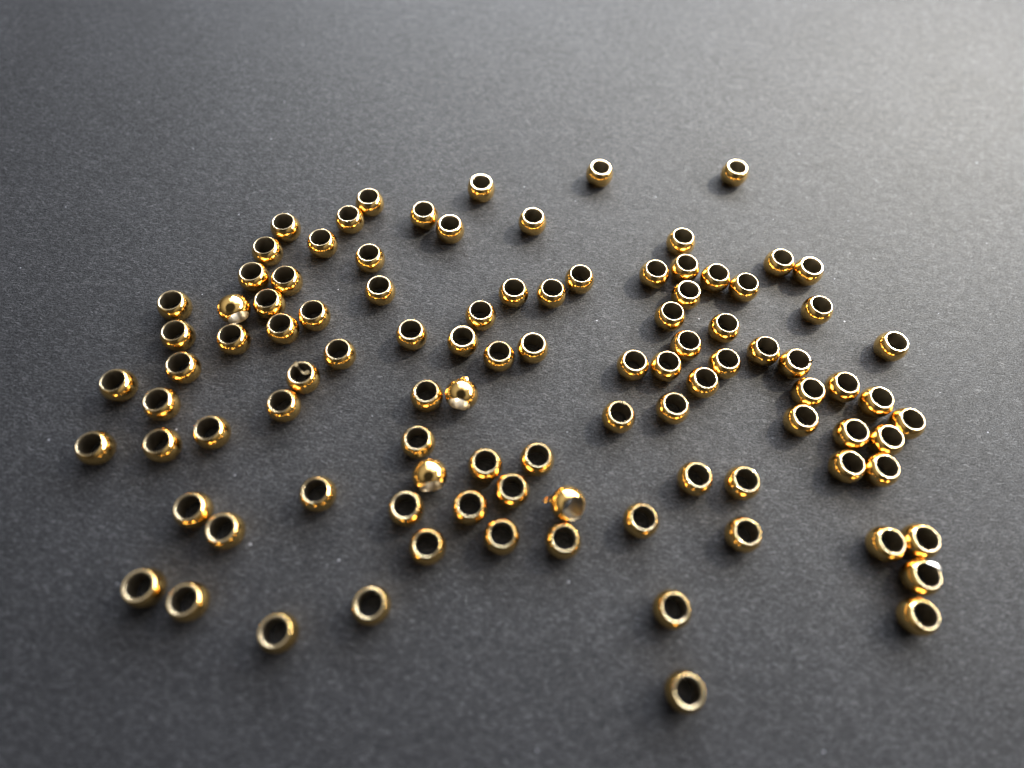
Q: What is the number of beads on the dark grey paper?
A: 99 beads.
